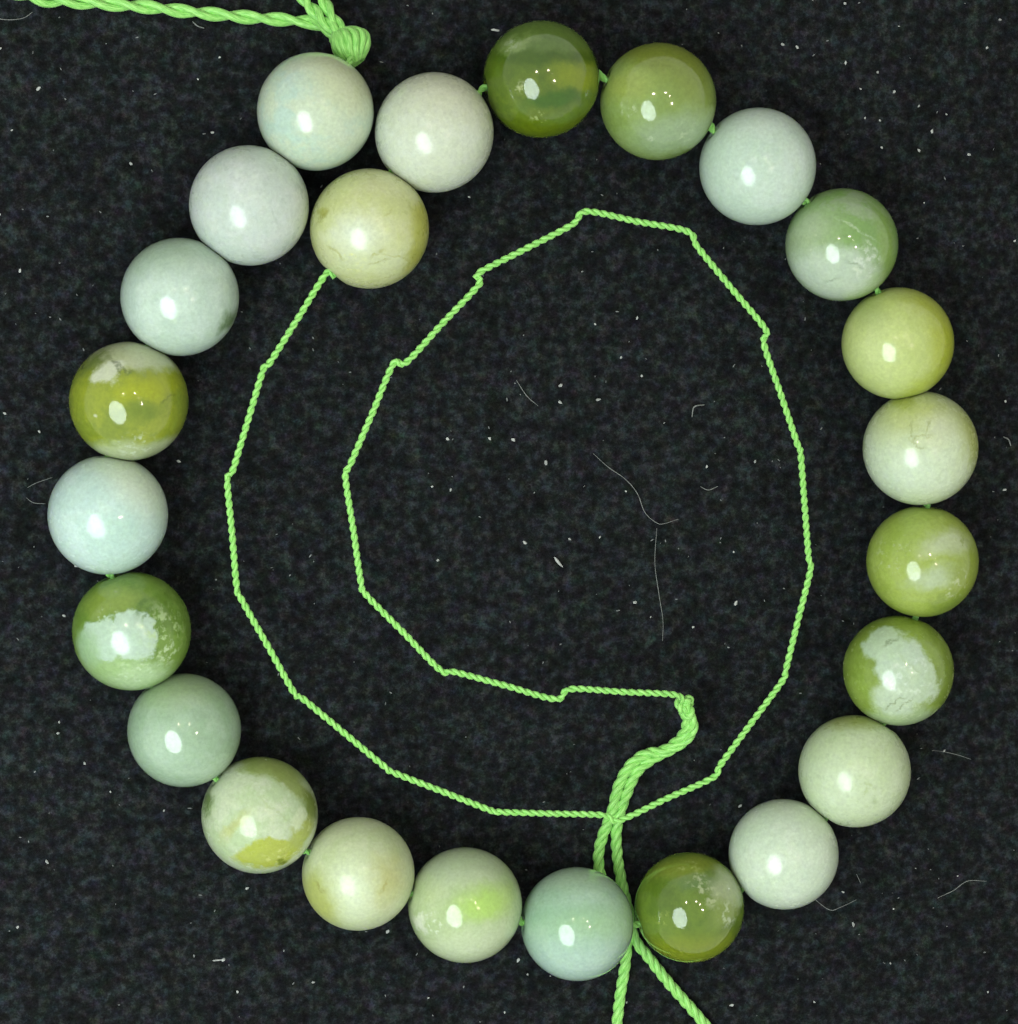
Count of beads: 24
